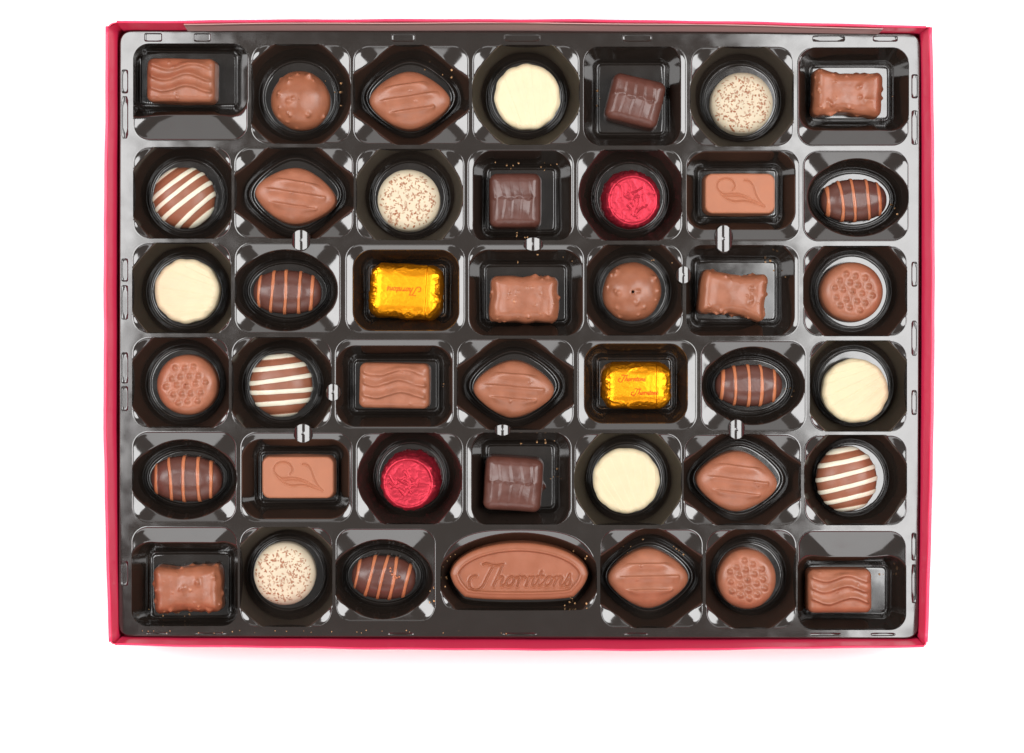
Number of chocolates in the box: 42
